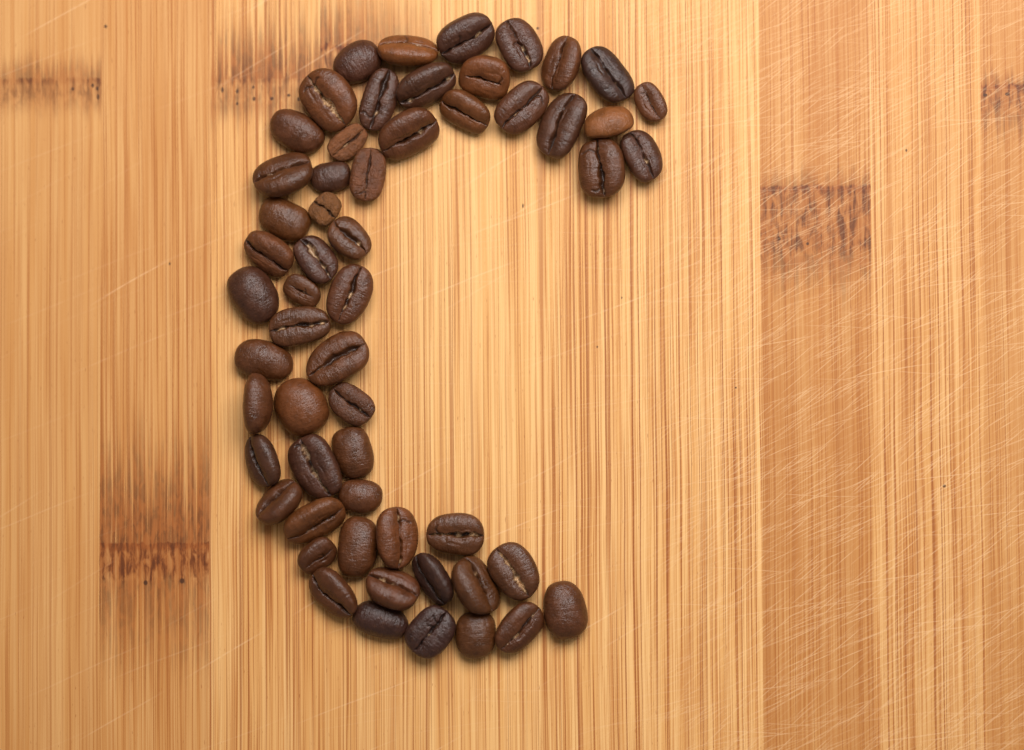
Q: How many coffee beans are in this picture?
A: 57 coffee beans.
